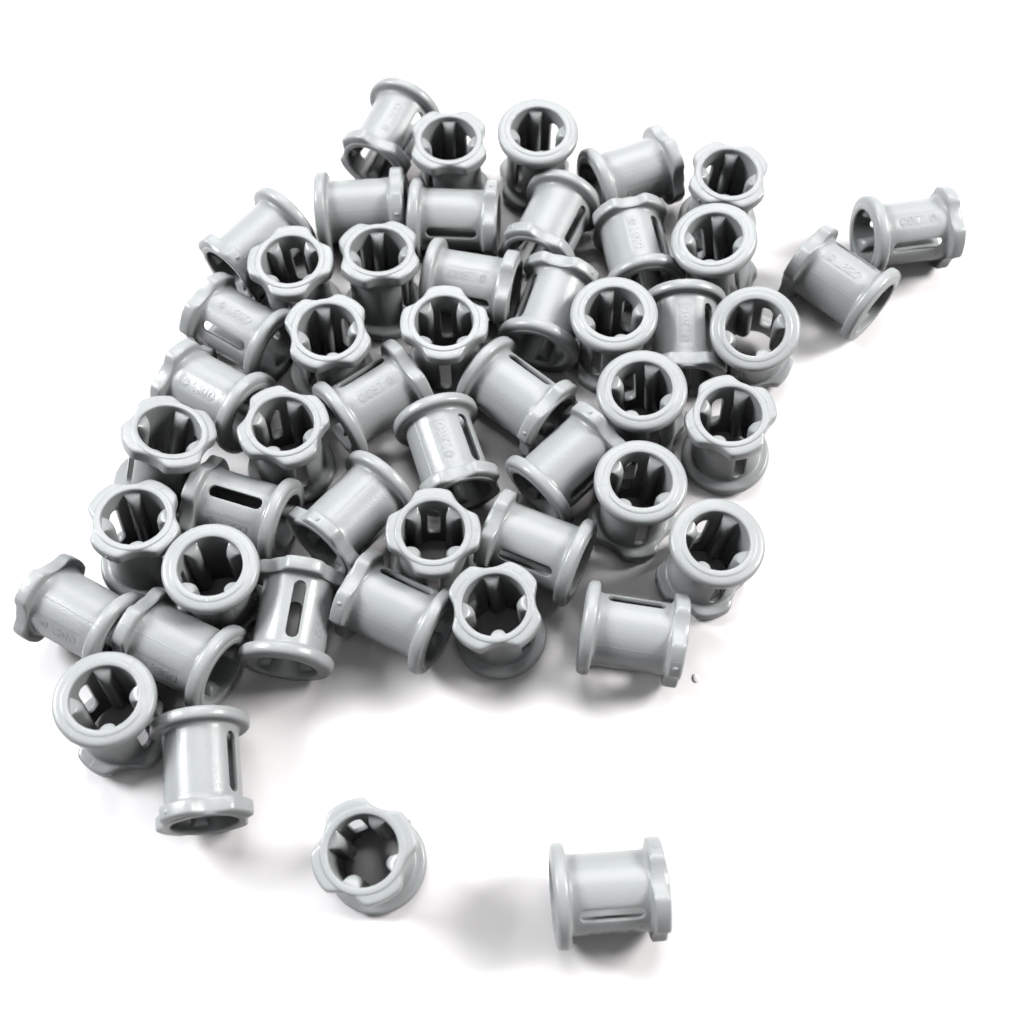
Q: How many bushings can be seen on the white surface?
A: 50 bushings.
